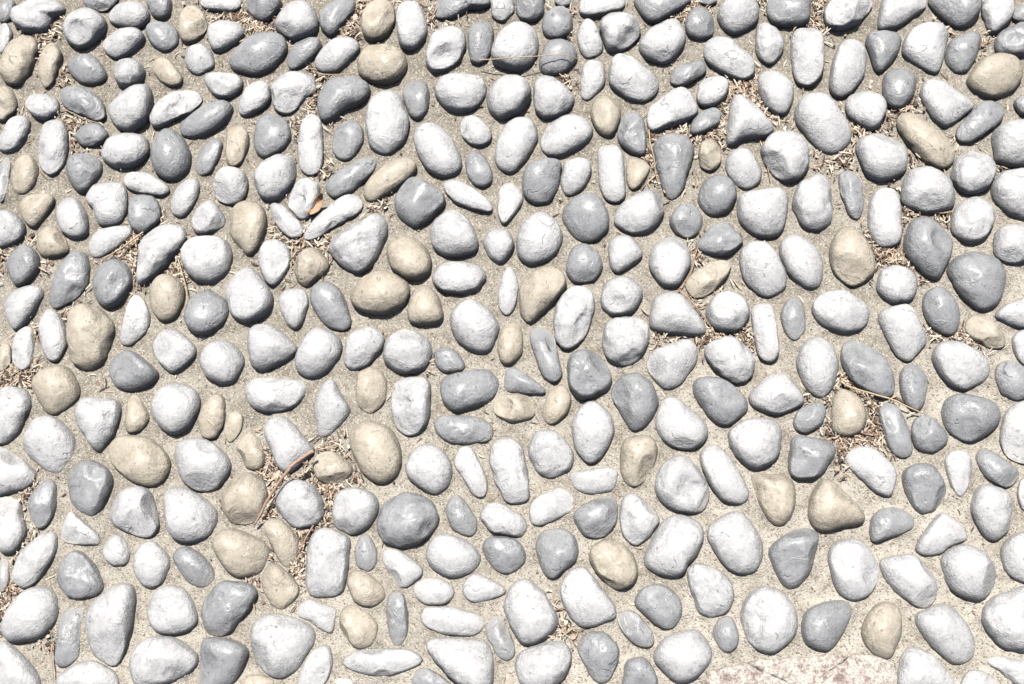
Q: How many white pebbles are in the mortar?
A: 199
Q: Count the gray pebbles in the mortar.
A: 106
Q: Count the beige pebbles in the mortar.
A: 55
